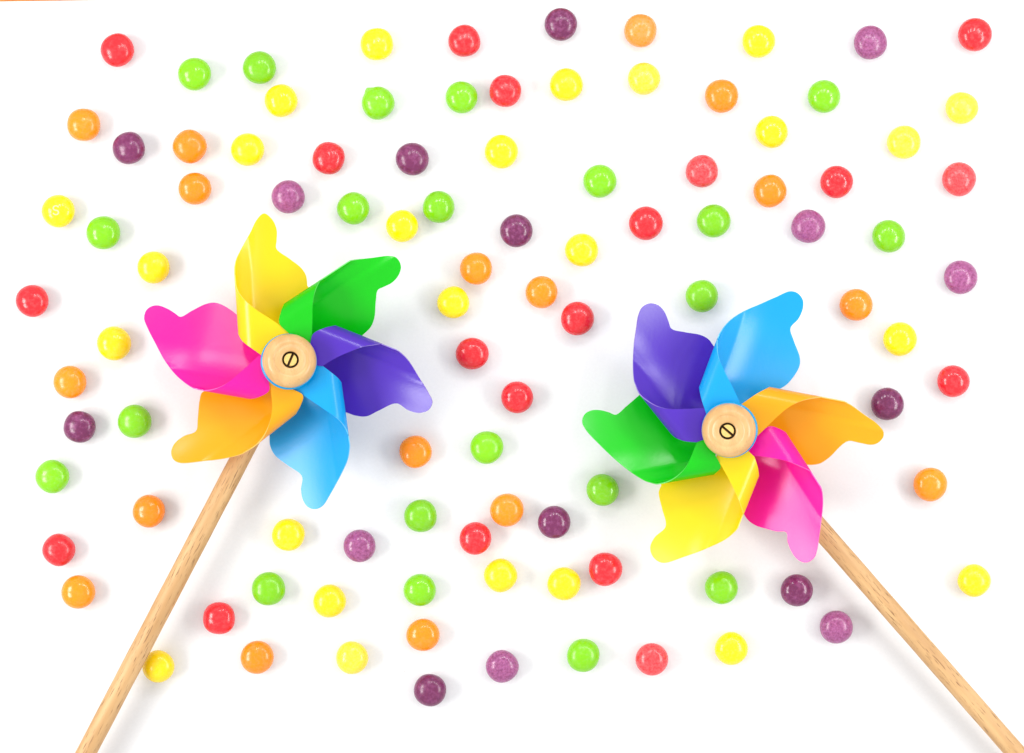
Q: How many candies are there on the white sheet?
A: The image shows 98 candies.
